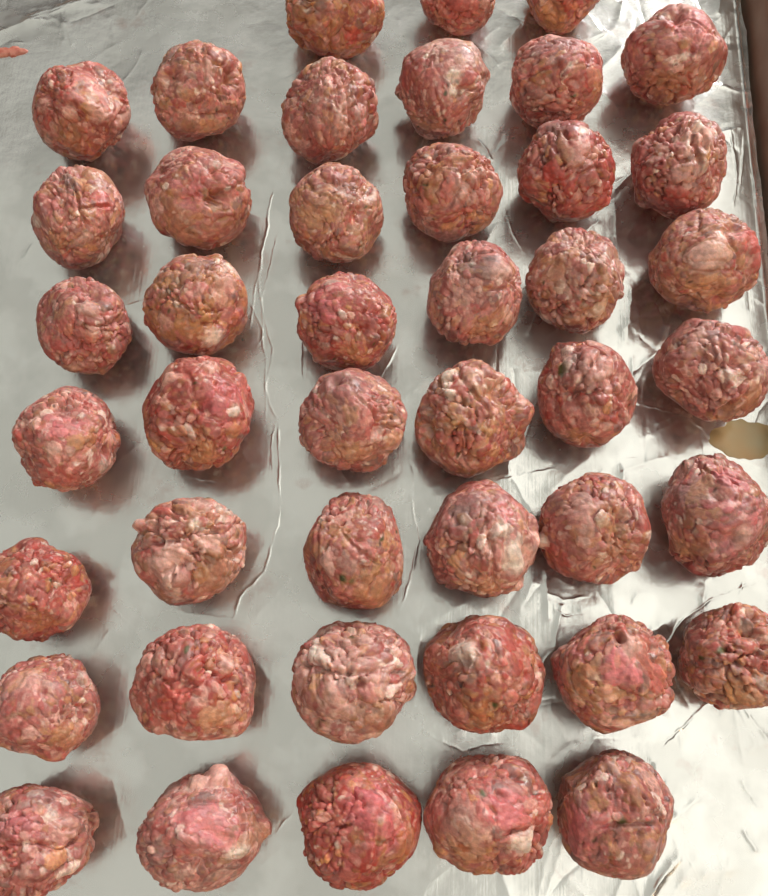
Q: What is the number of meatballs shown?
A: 44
